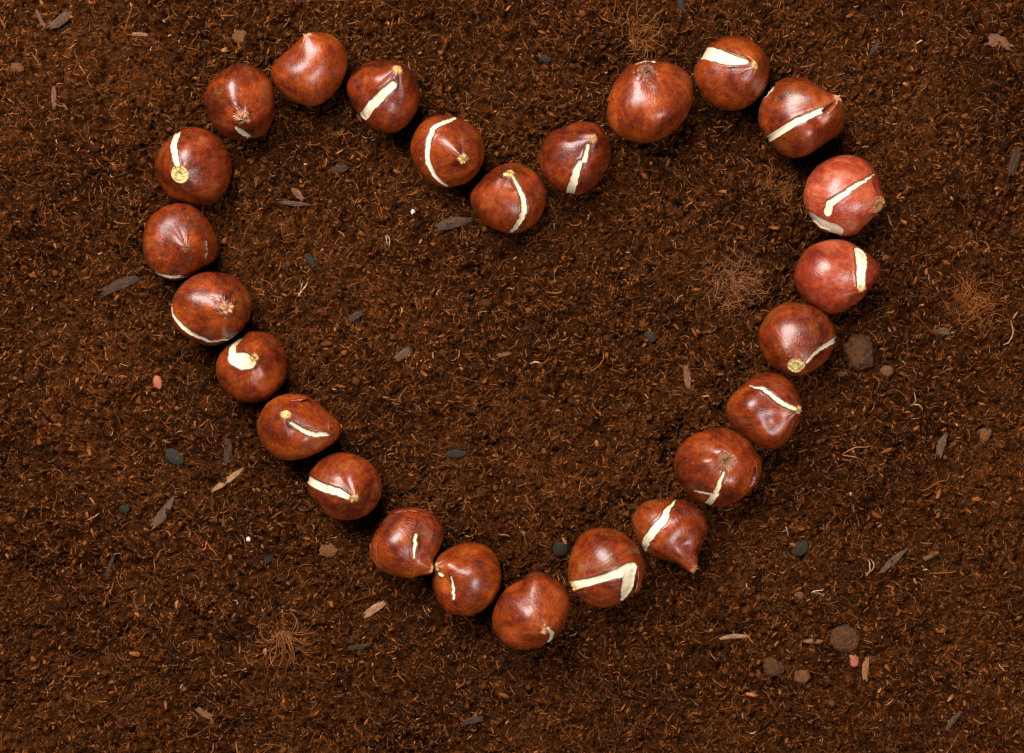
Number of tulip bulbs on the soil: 25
